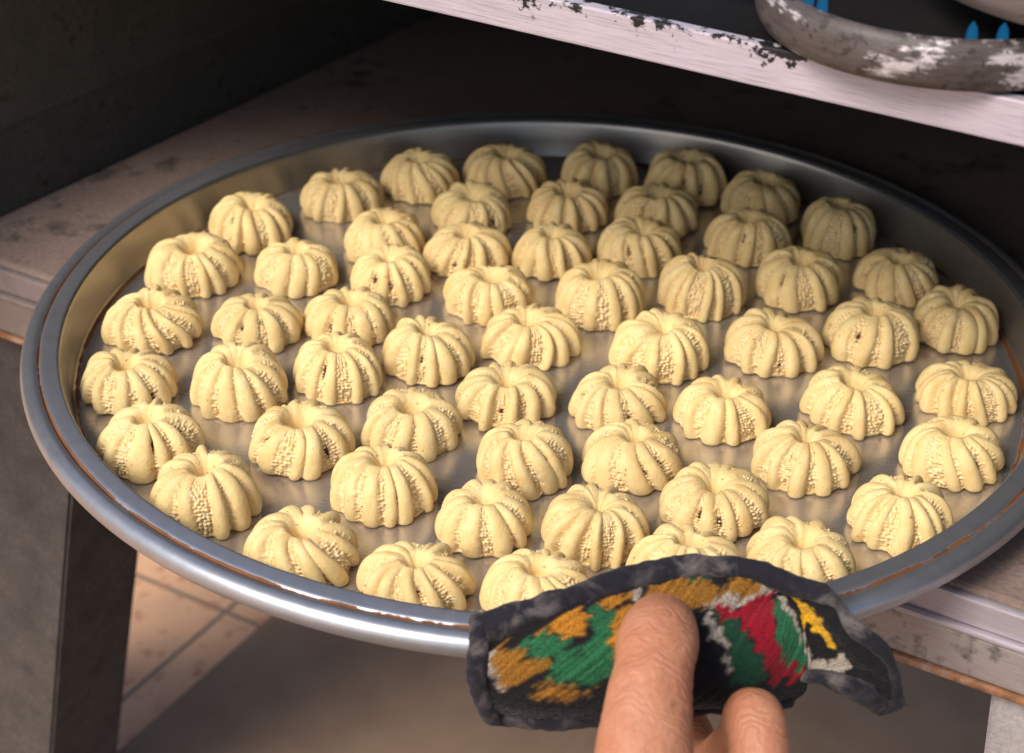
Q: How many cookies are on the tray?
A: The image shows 59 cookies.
